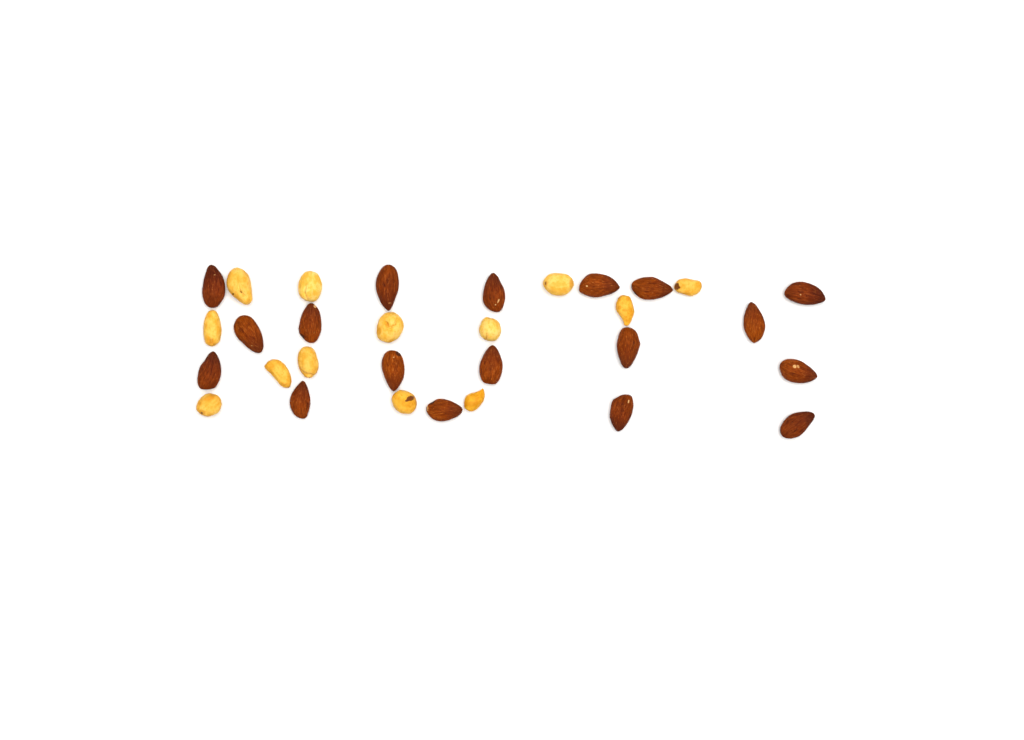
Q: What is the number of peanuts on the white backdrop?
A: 13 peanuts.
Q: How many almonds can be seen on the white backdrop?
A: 18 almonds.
